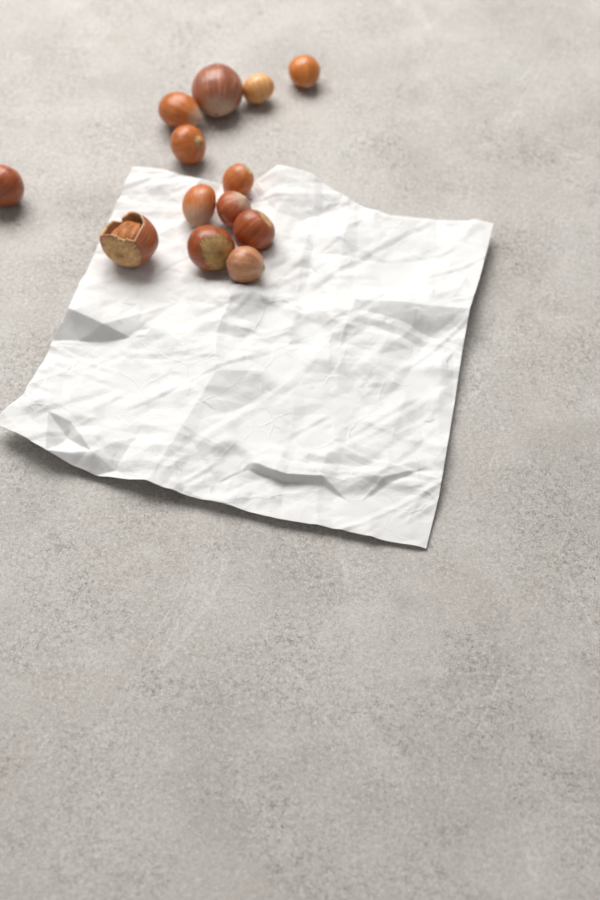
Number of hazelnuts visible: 13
